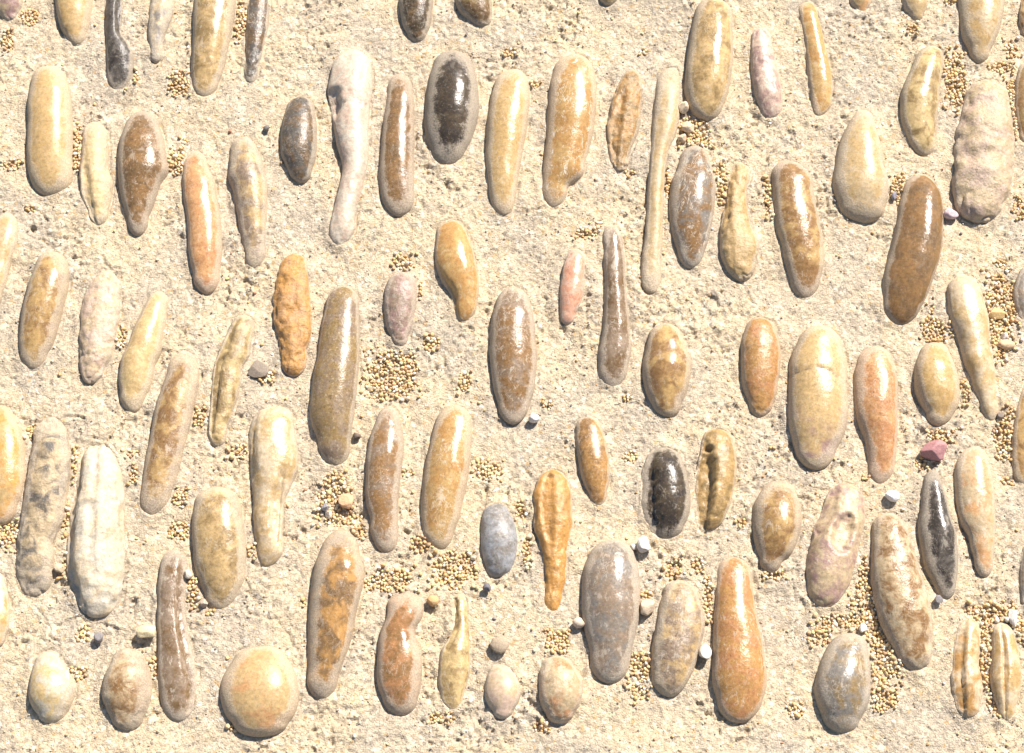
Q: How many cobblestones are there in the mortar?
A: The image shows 92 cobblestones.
